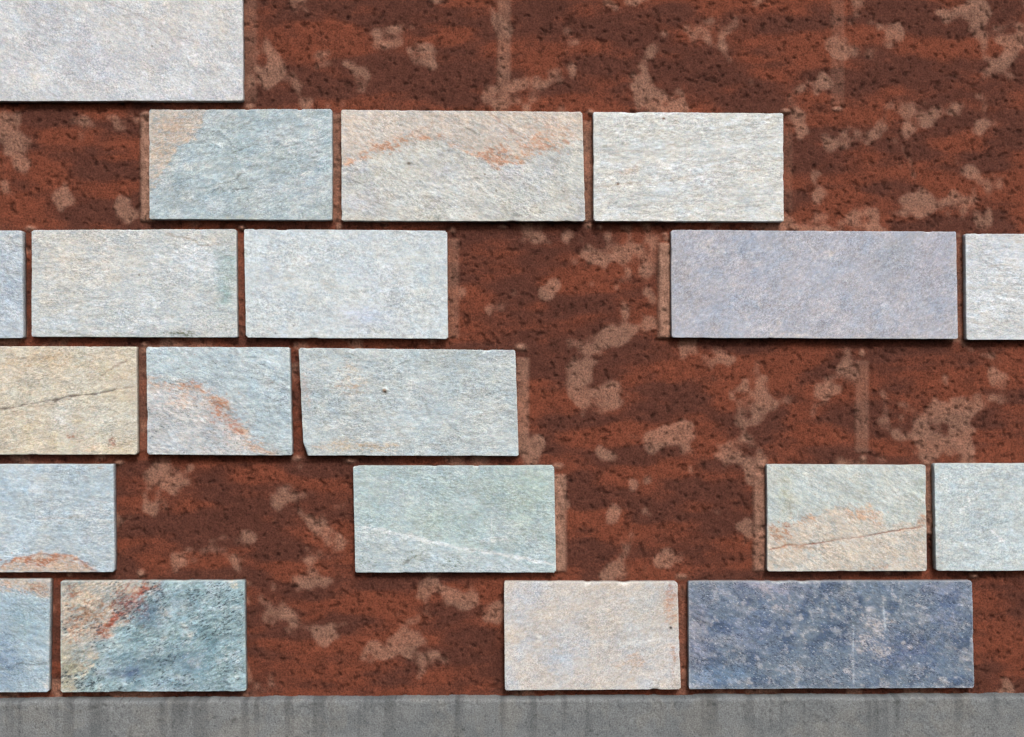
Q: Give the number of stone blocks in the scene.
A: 20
